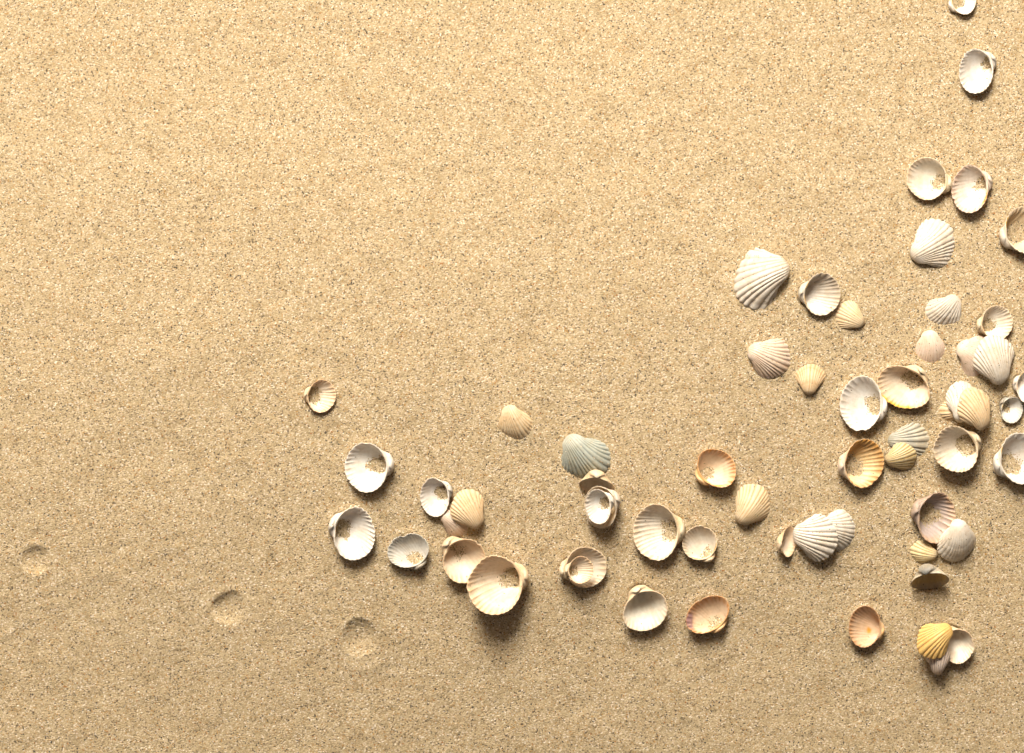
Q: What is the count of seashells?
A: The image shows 61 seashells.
